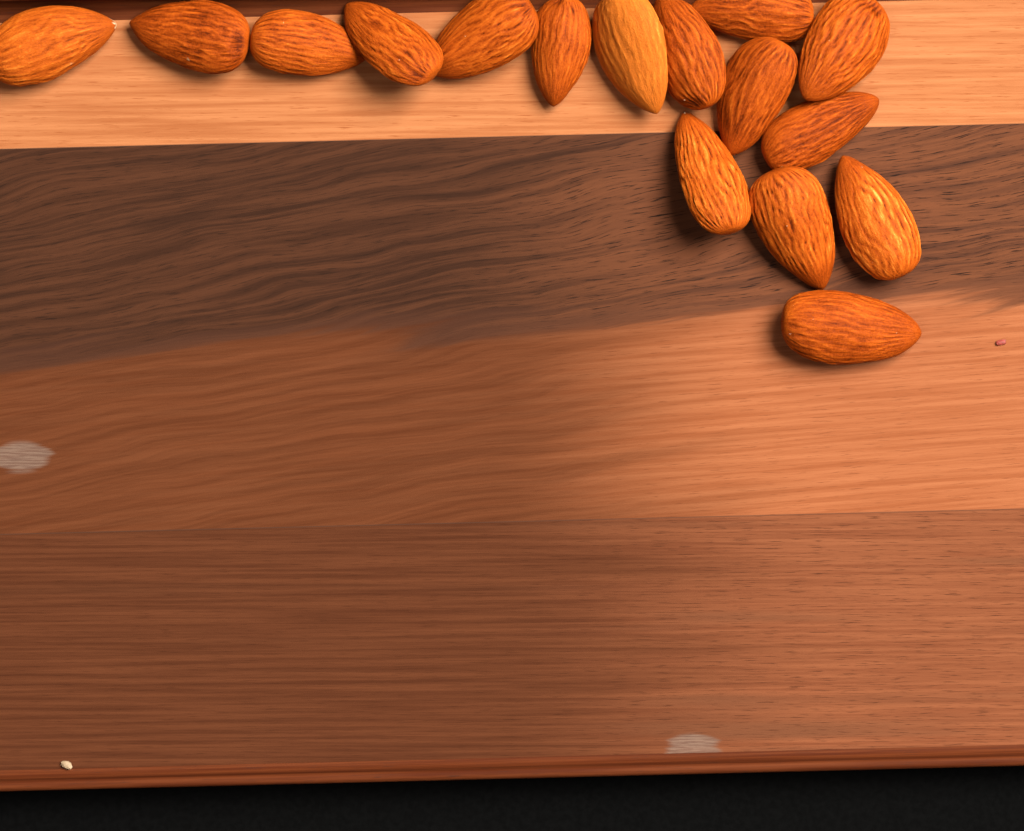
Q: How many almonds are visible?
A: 16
